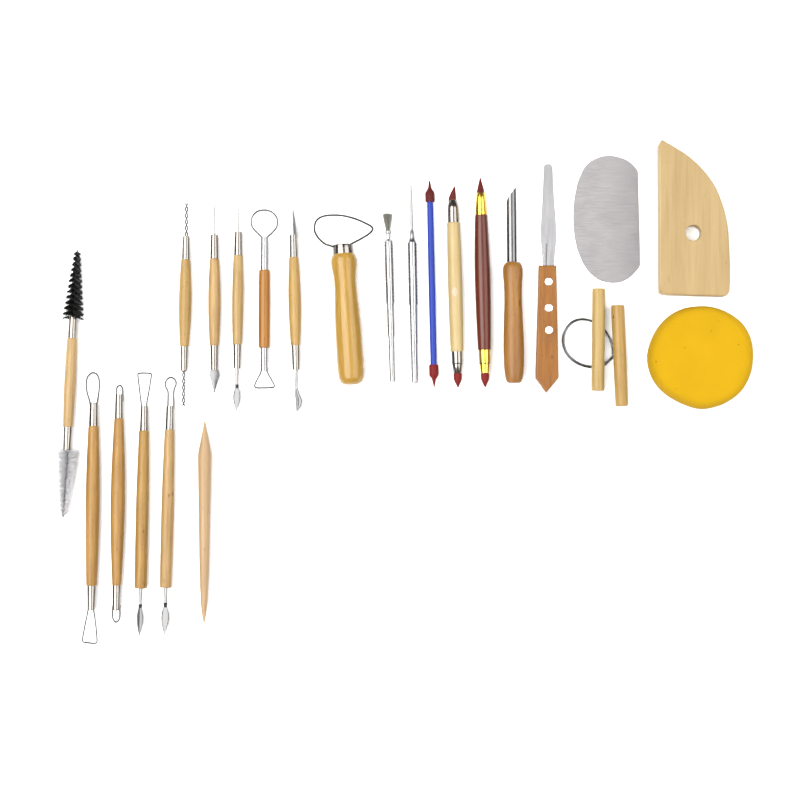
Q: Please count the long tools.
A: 19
